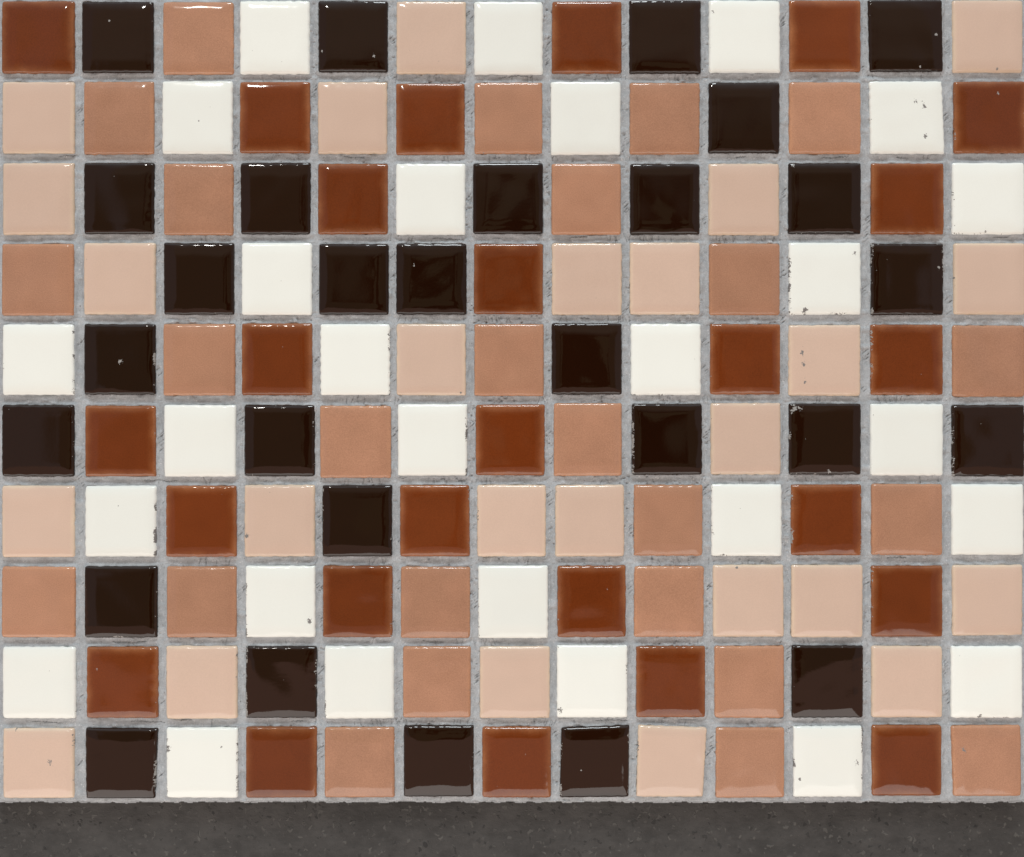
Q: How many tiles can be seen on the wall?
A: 130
